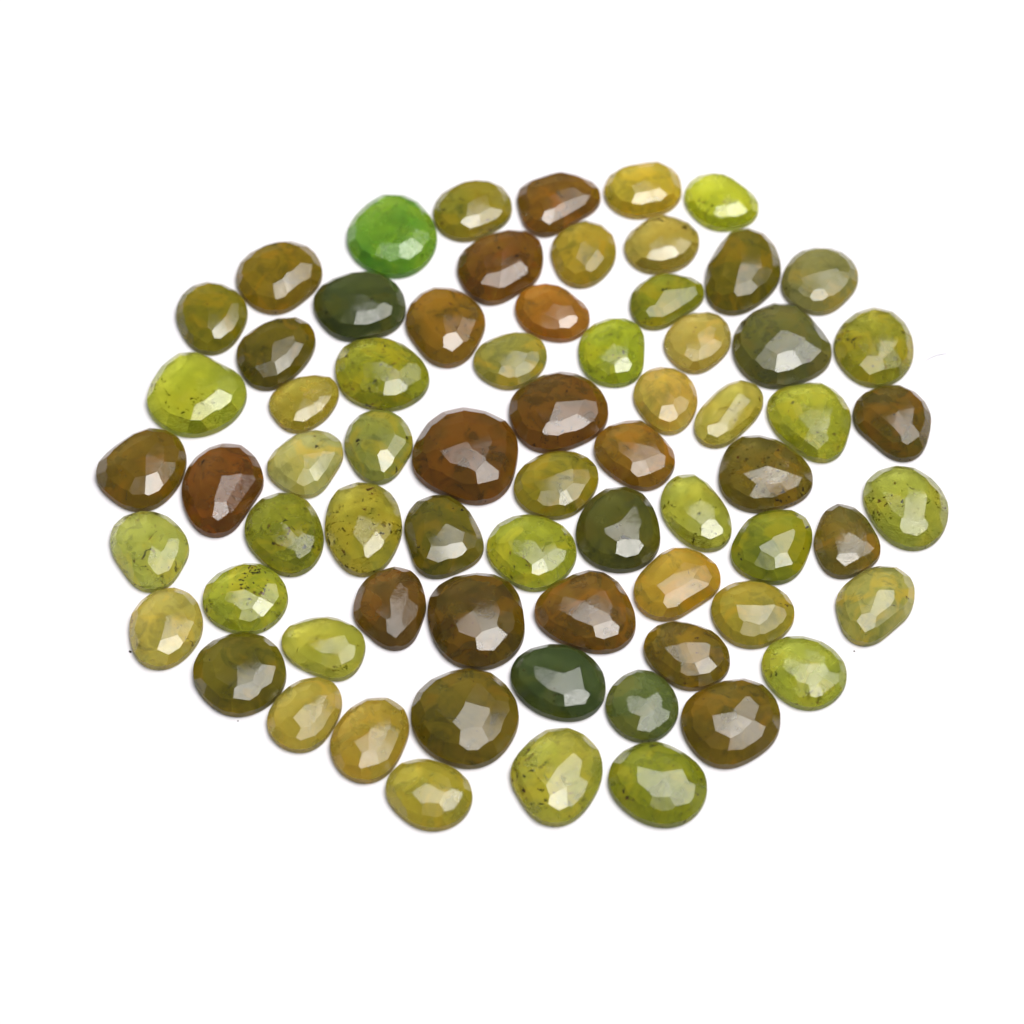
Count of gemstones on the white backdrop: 69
